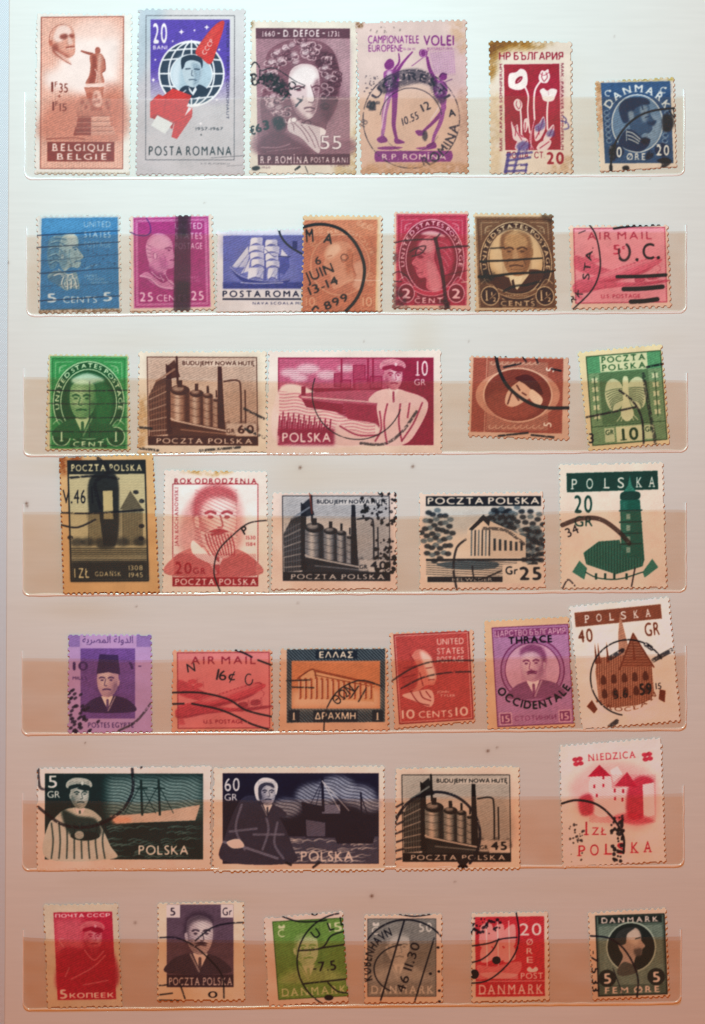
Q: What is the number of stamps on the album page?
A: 39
